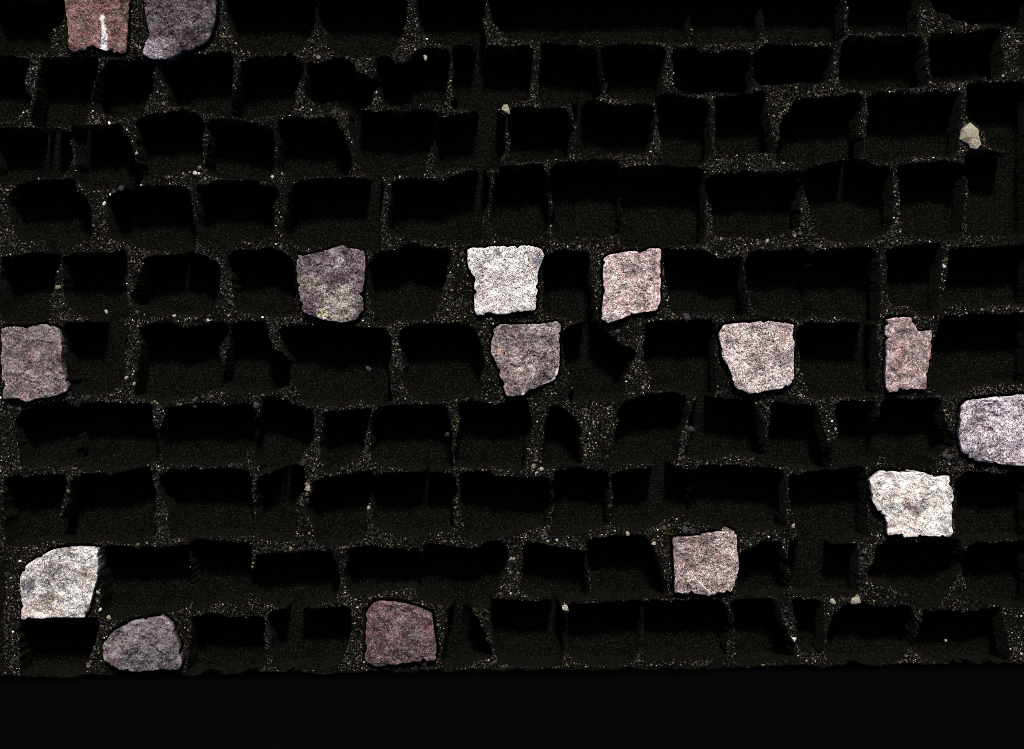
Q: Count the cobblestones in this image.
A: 15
